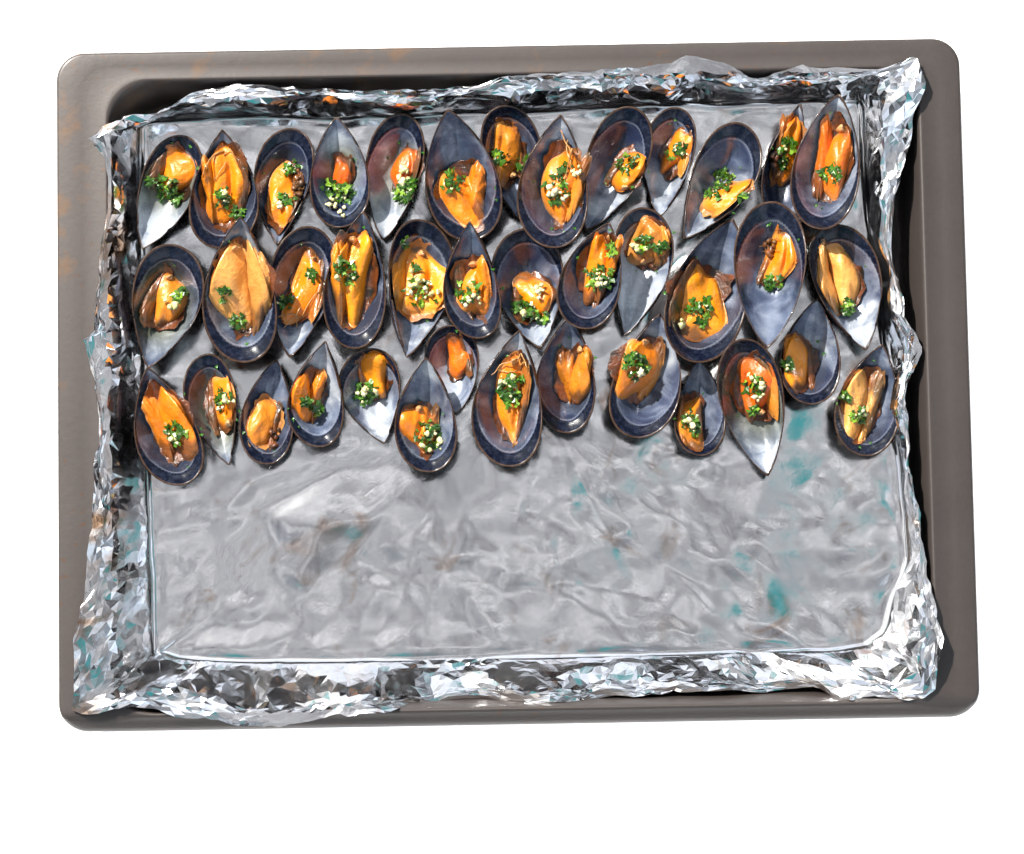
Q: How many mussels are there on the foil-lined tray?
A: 39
